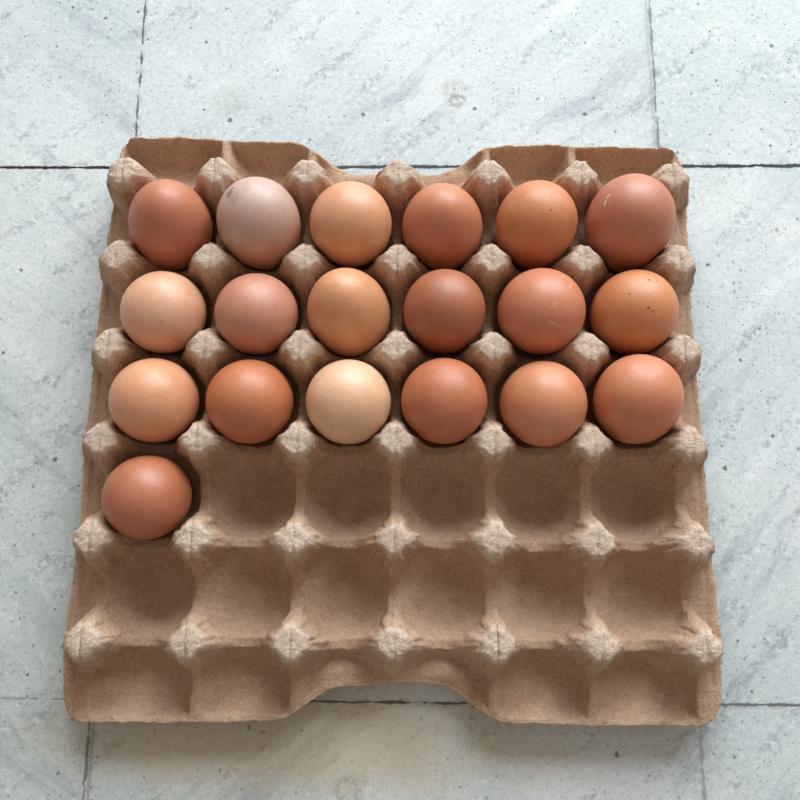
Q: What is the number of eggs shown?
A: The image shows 19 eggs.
